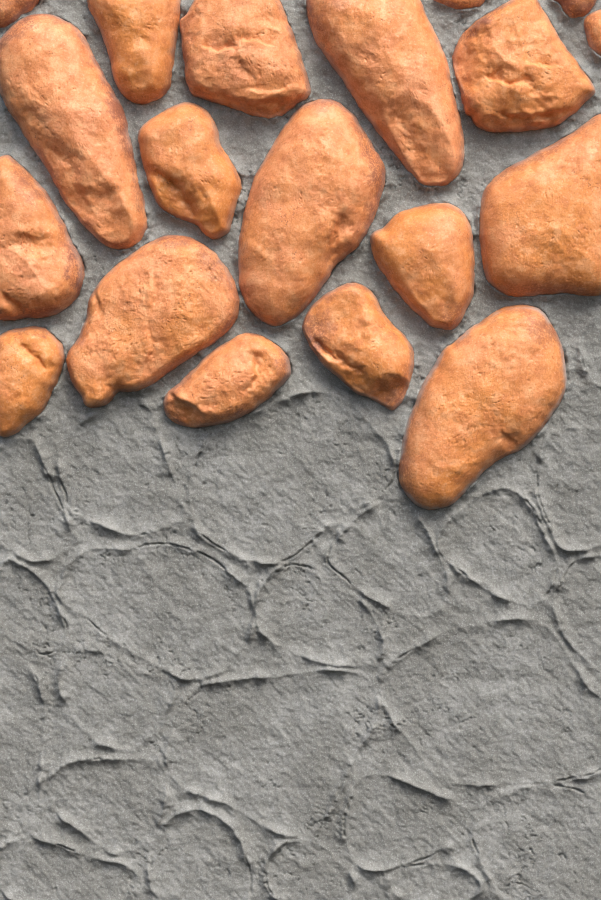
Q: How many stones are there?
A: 19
